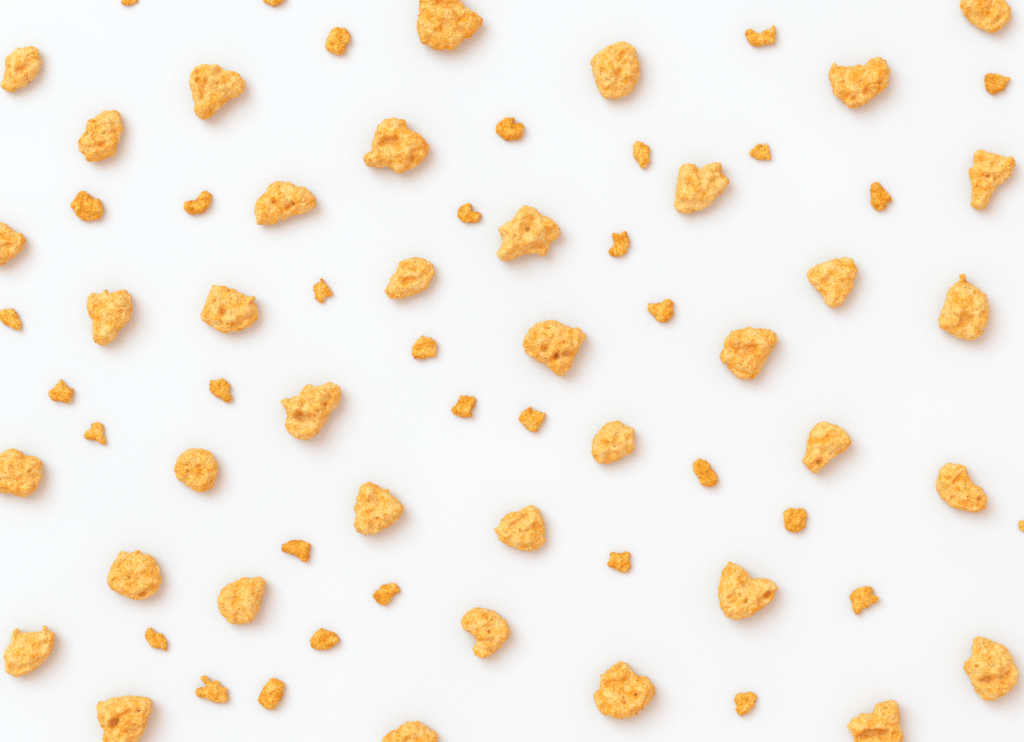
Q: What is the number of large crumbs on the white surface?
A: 38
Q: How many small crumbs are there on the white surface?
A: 34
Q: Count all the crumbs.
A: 72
